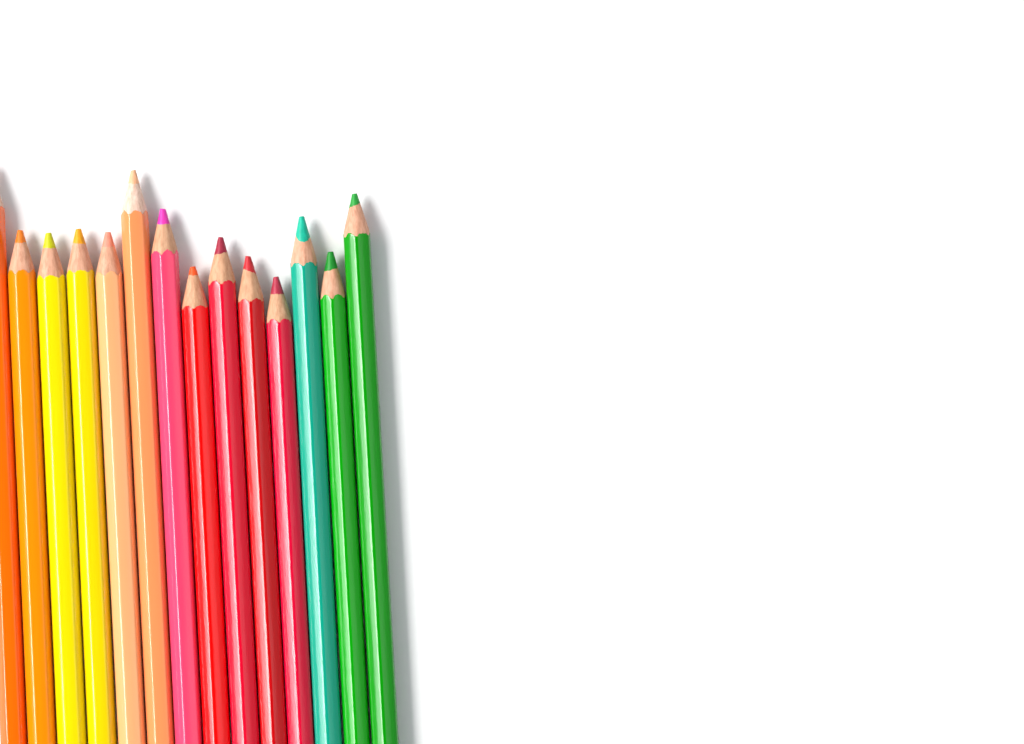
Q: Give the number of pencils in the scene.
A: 14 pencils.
